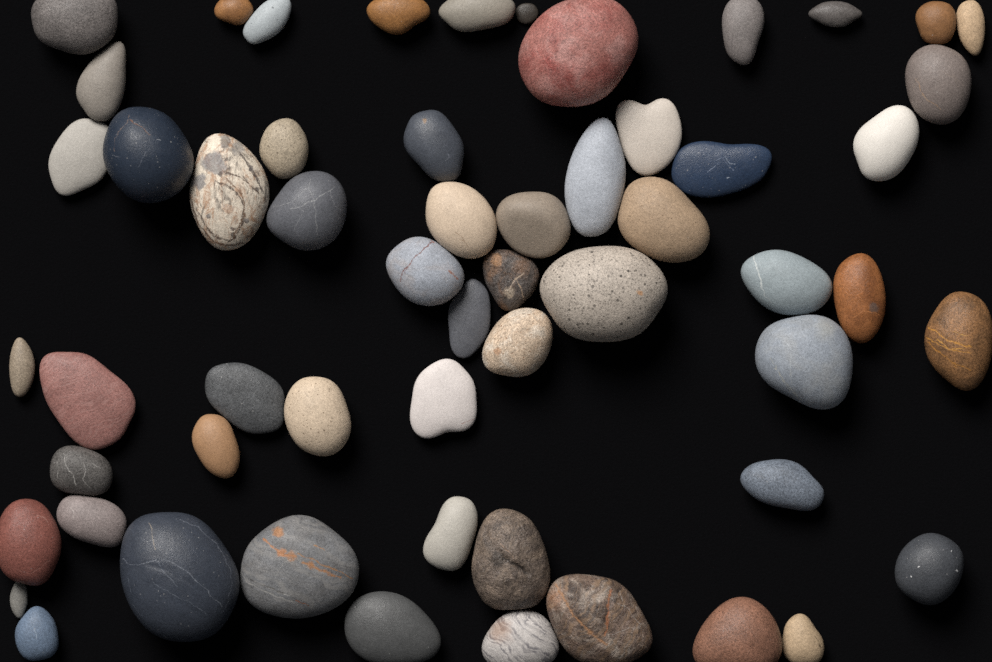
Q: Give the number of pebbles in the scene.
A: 57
